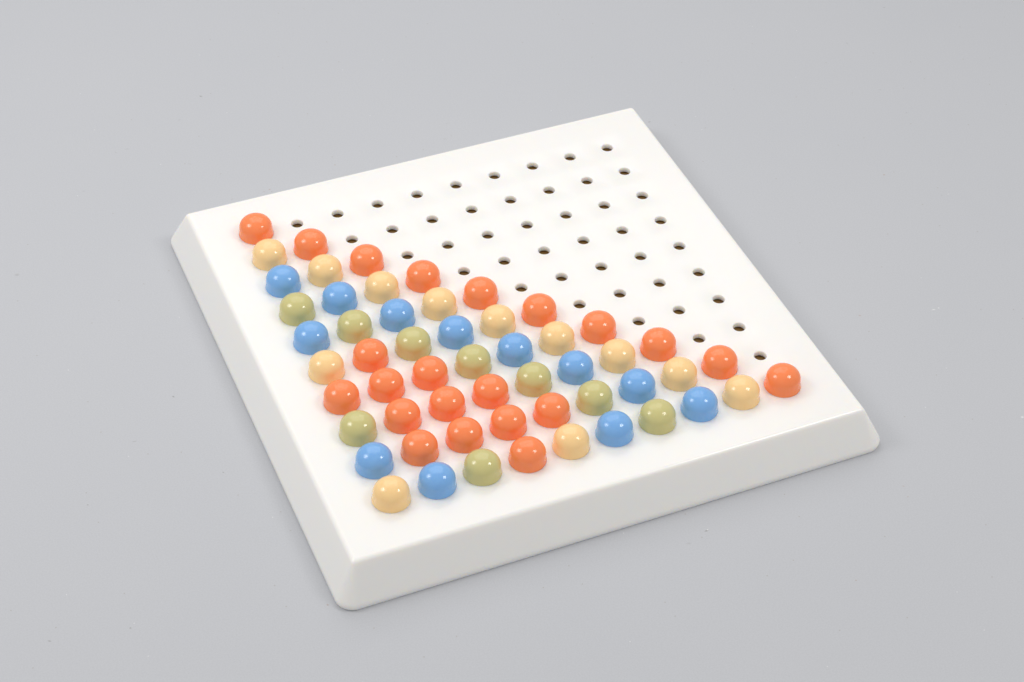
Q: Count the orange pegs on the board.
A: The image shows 22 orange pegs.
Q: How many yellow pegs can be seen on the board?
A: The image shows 12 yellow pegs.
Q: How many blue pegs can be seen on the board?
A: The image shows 12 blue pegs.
